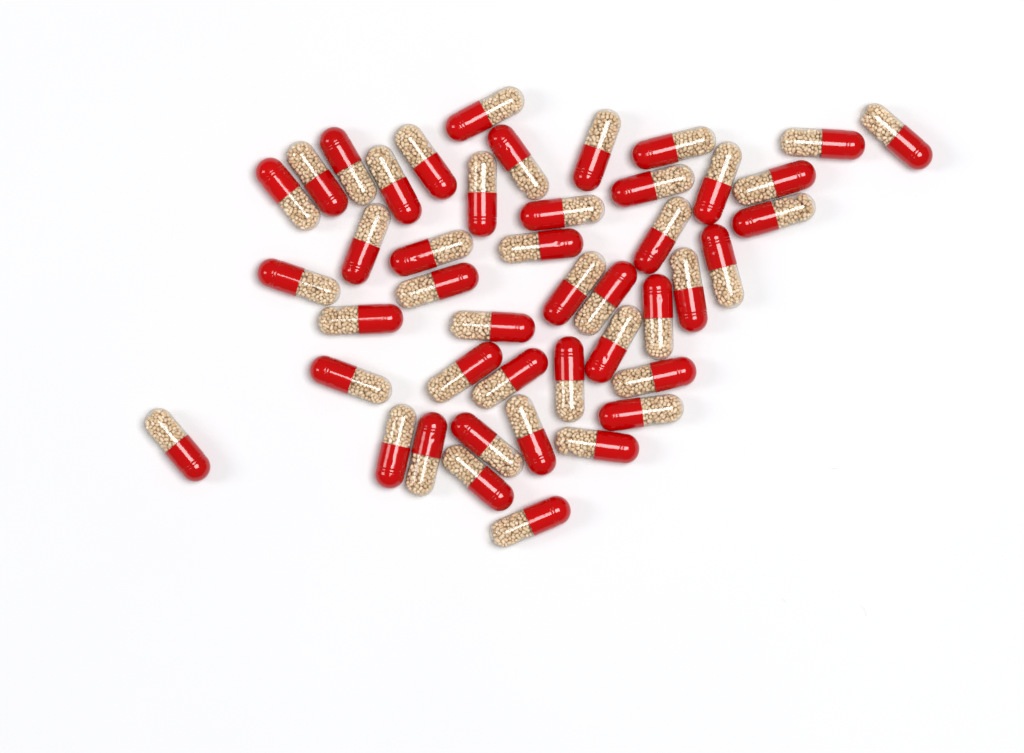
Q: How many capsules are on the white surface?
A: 45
